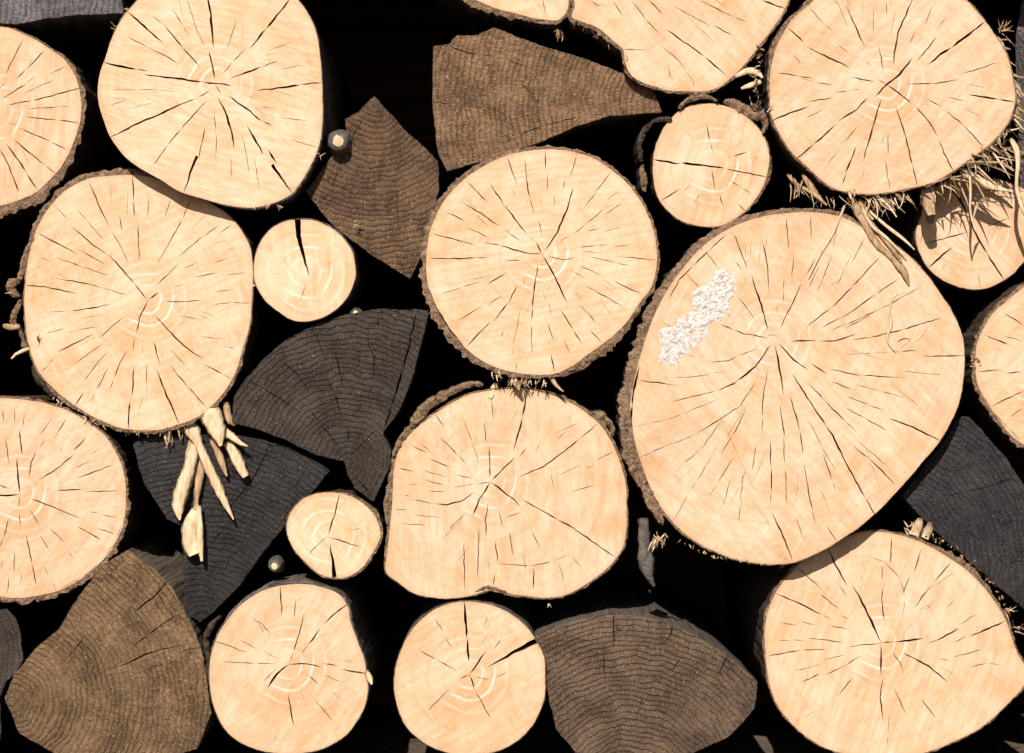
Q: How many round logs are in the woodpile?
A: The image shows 18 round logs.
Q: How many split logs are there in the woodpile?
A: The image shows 10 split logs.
